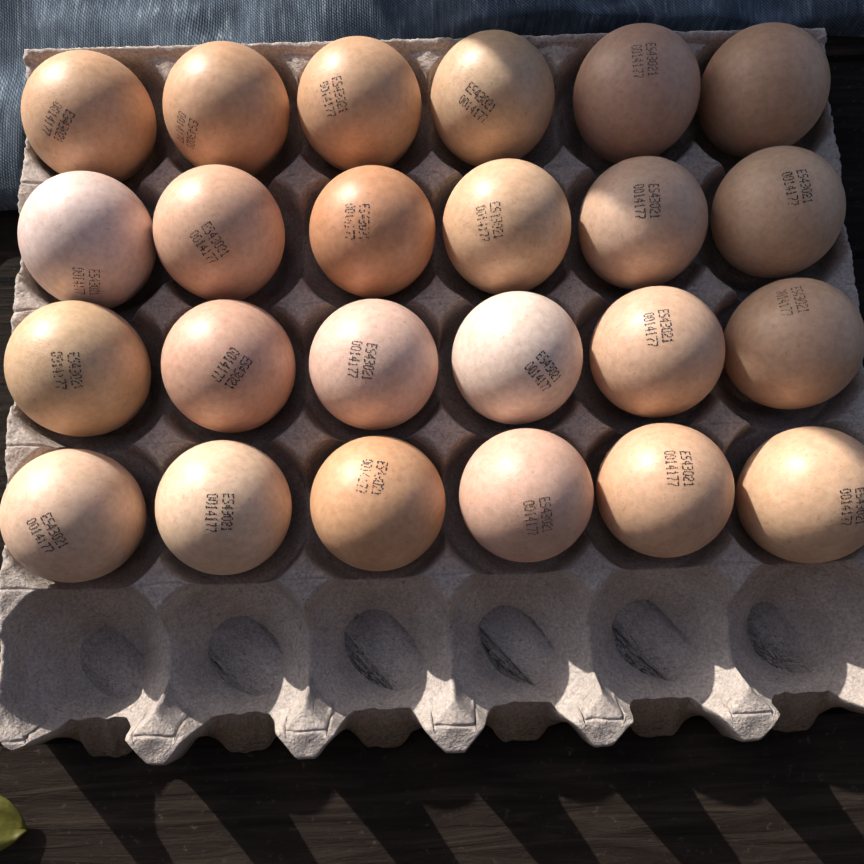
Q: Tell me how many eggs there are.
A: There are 24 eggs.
